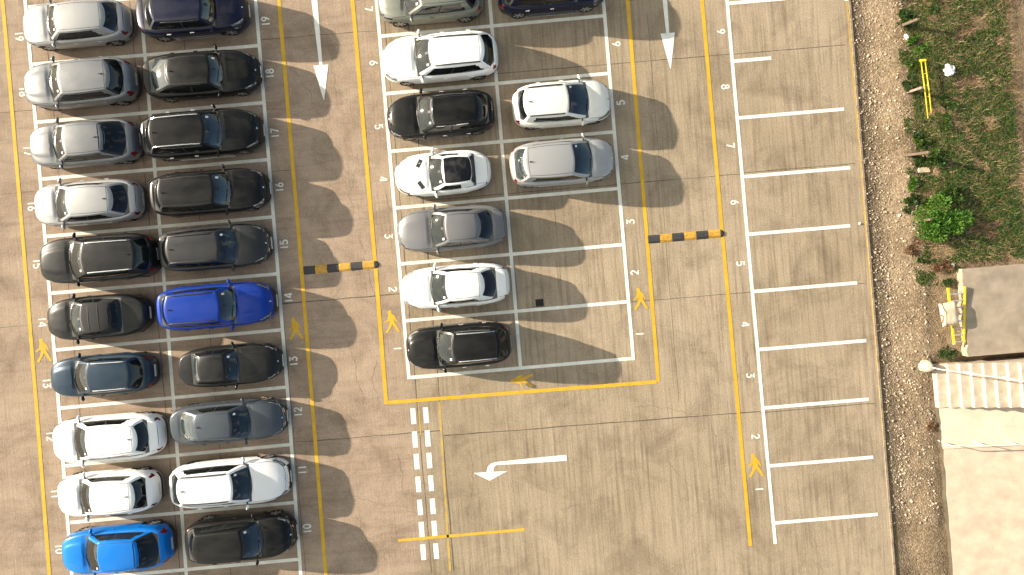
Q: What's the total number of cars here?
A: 30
